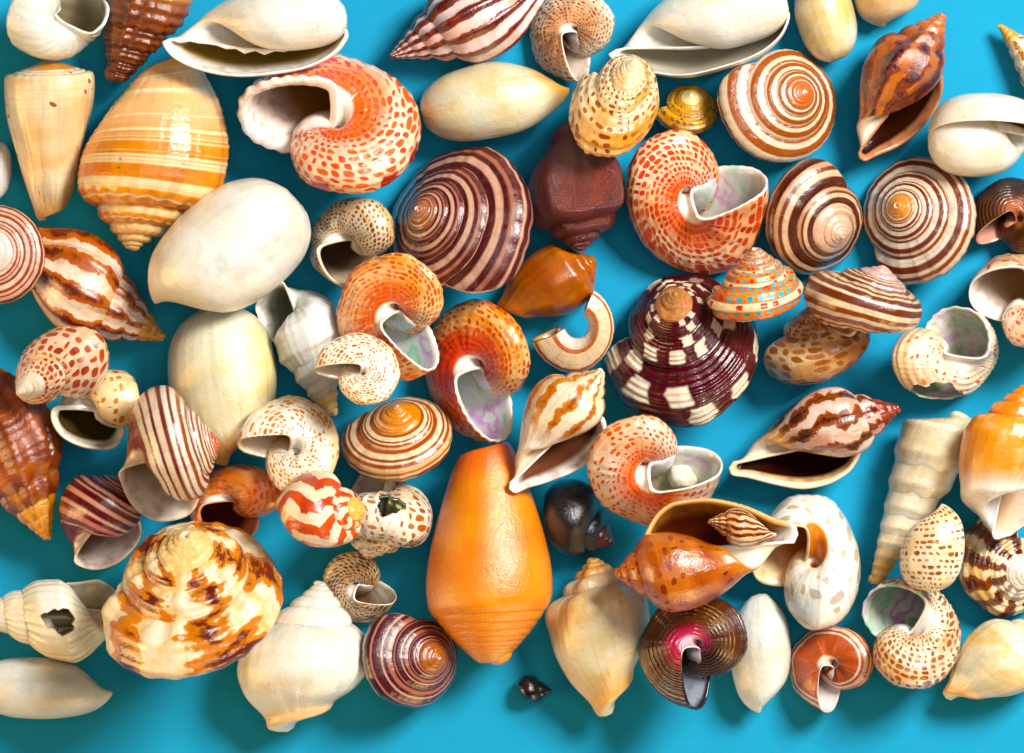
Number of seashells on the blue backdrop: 77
